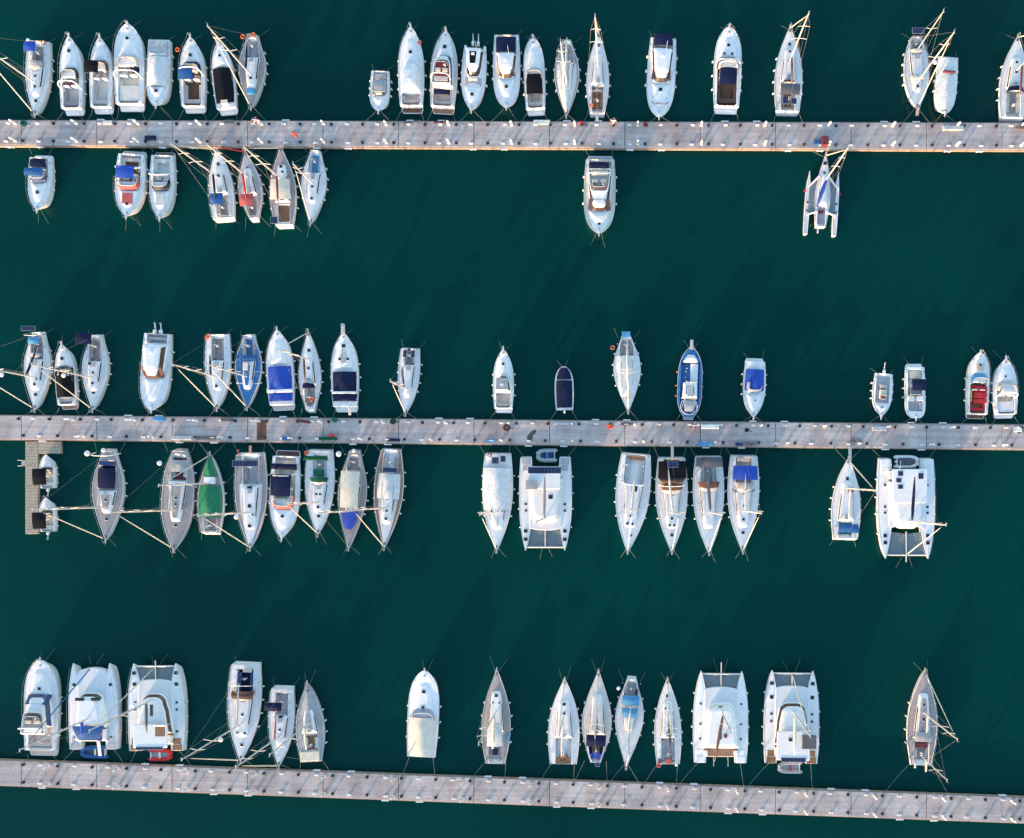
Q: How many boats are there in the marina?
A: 88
